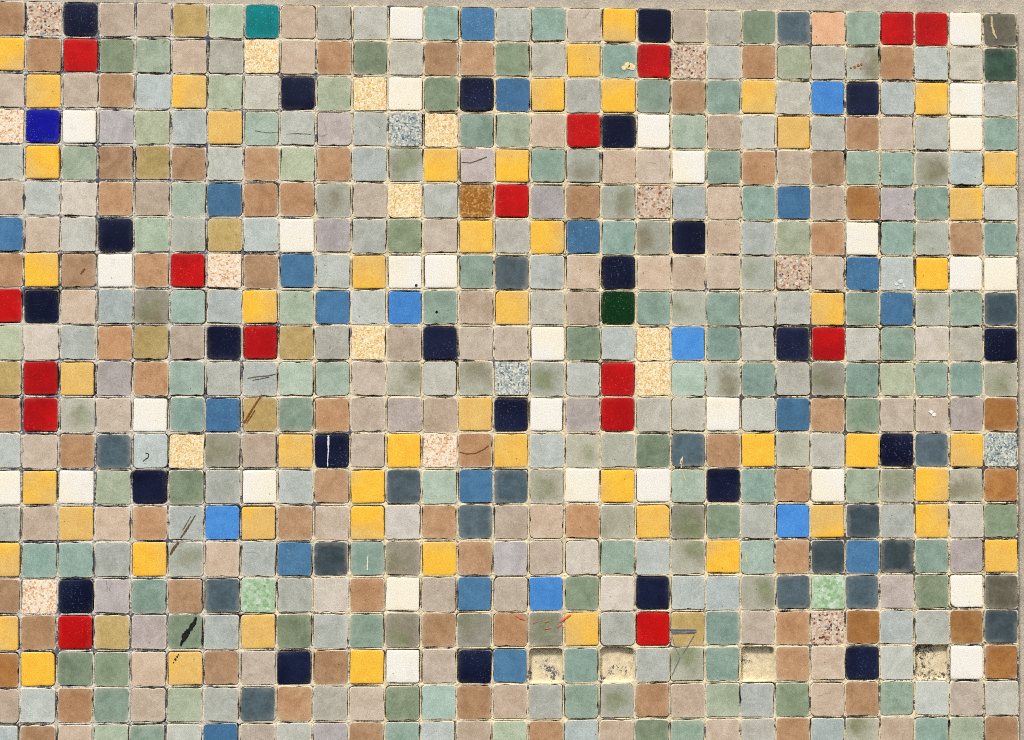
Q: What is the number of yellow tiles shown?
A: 53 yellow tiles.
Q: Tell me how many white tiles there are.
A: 29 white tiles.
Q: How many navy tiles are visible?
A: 24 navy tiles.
